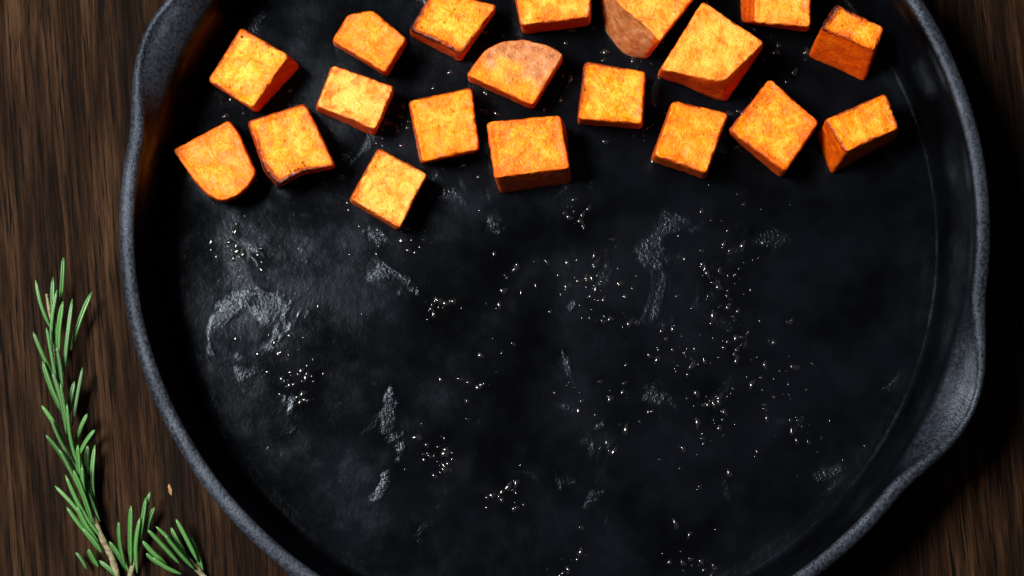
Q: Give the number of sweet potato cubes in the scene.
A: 19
